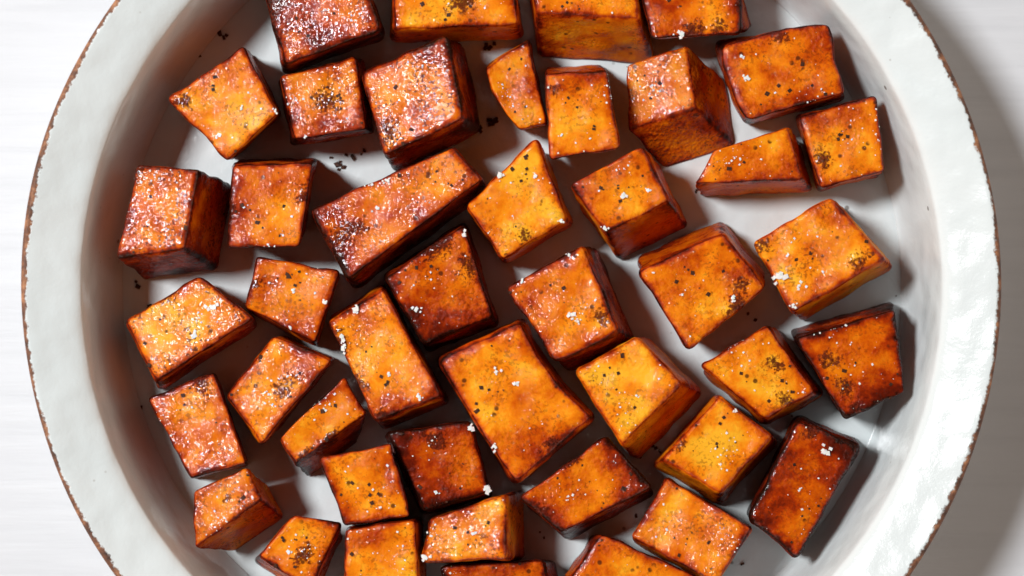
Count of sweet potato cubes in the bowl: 44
